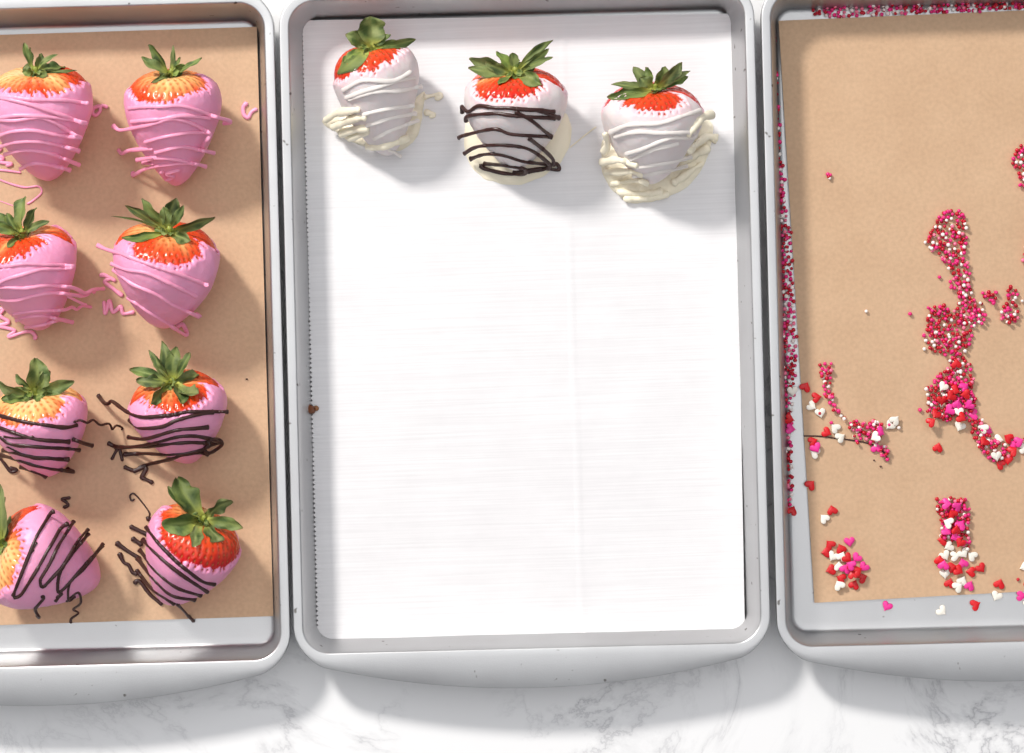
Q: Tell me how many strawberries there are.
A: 11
